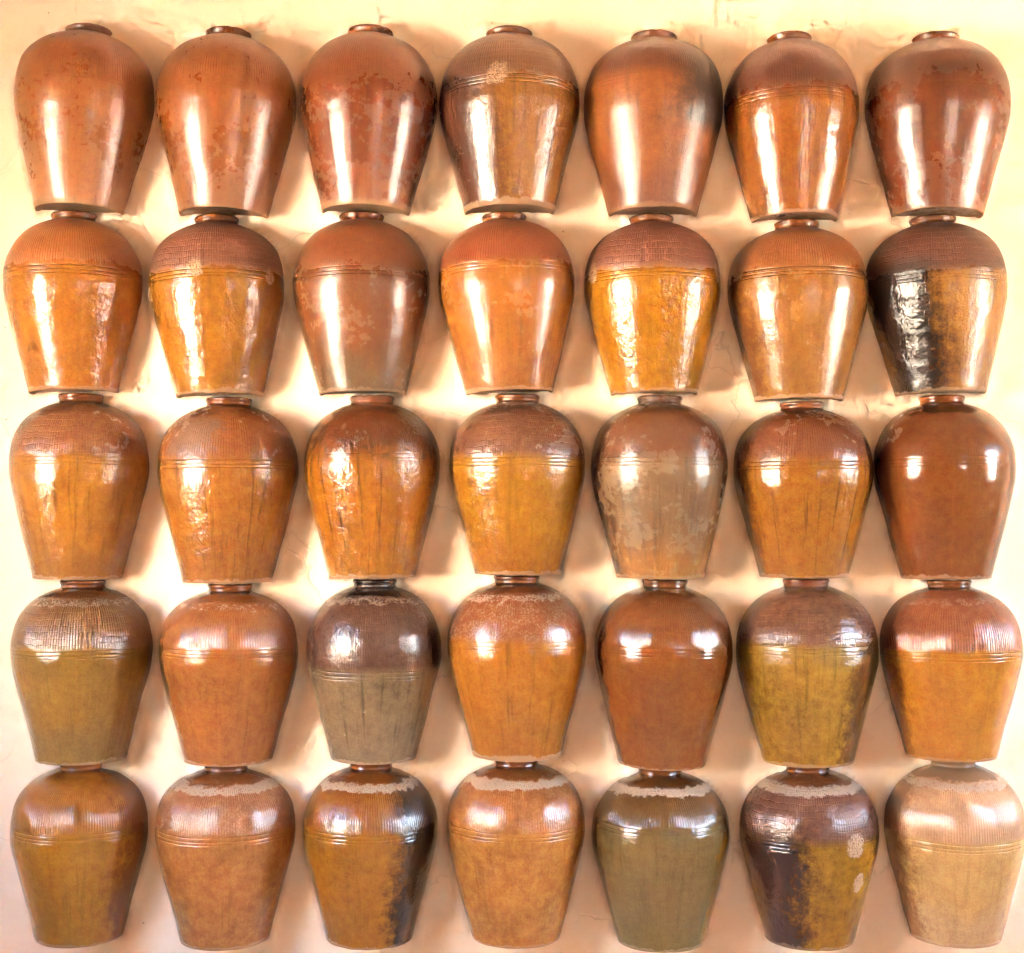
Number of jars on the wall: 35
